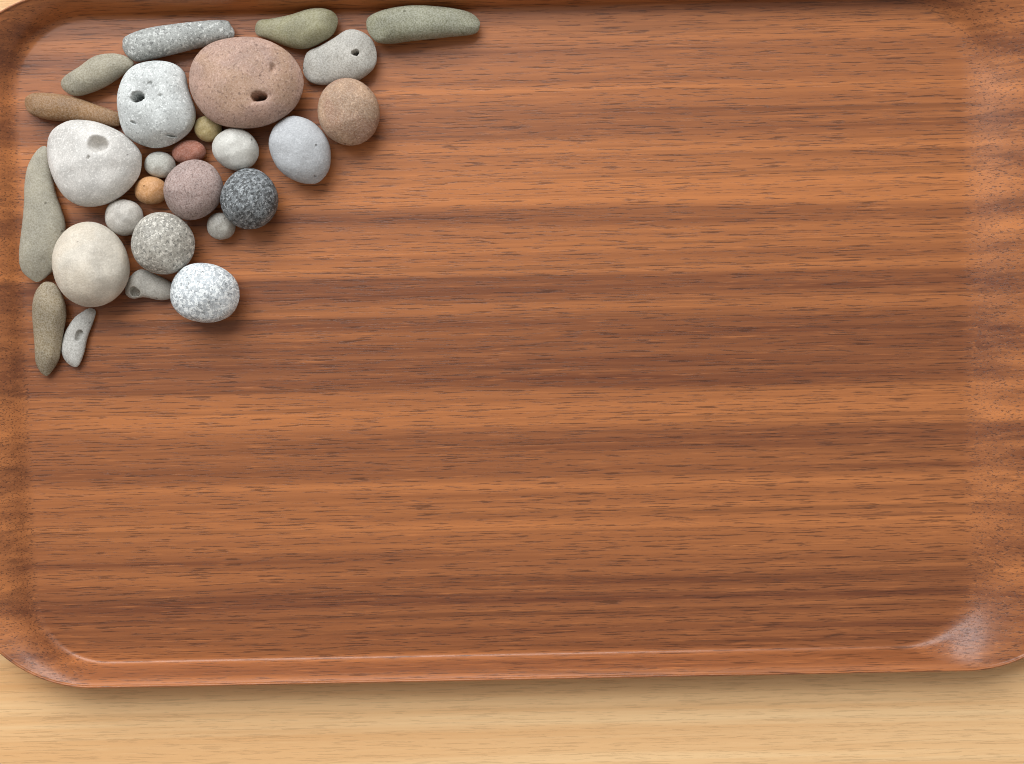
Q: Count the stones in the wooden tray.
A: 27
